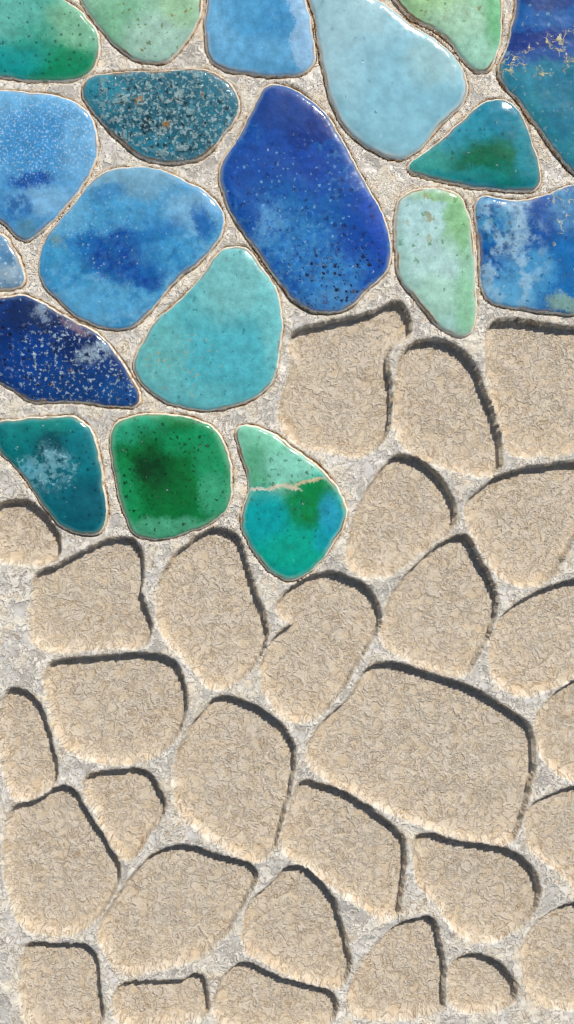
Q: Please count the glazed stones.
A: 19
